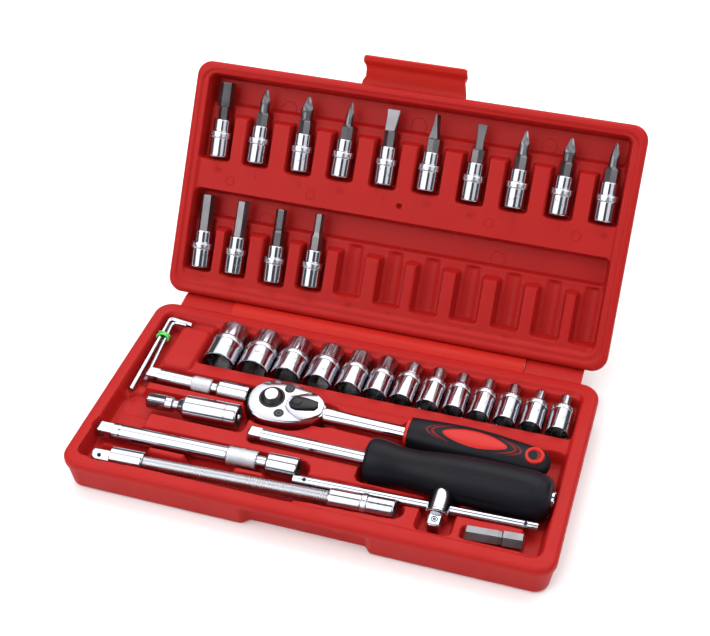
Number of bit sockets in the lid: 14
